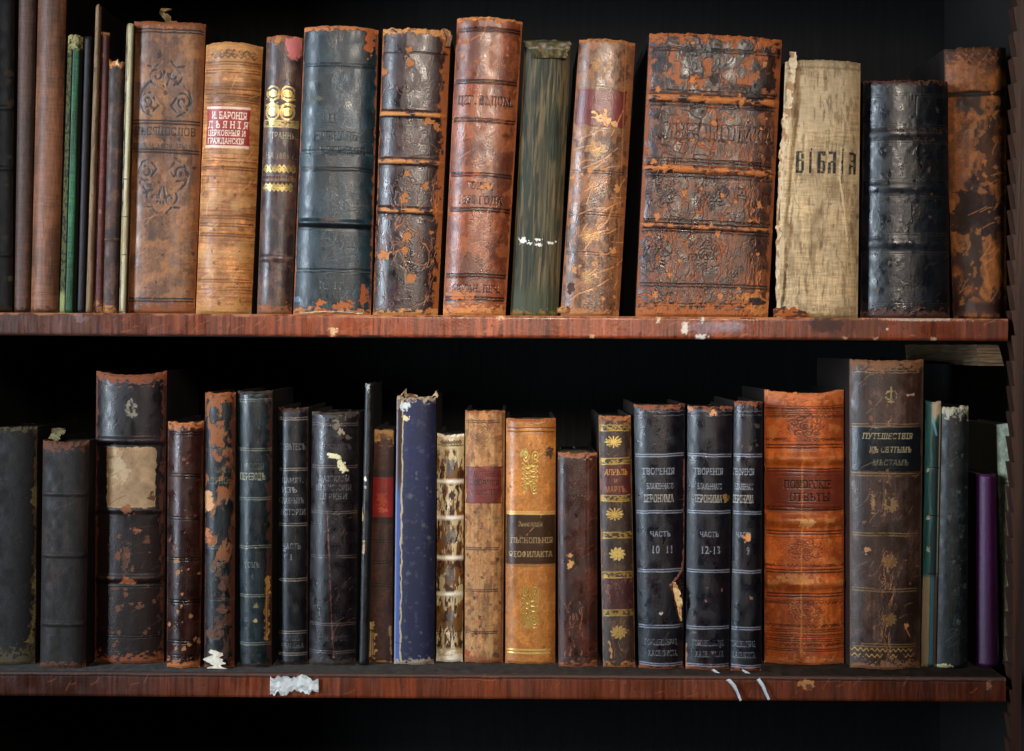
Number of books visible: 46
